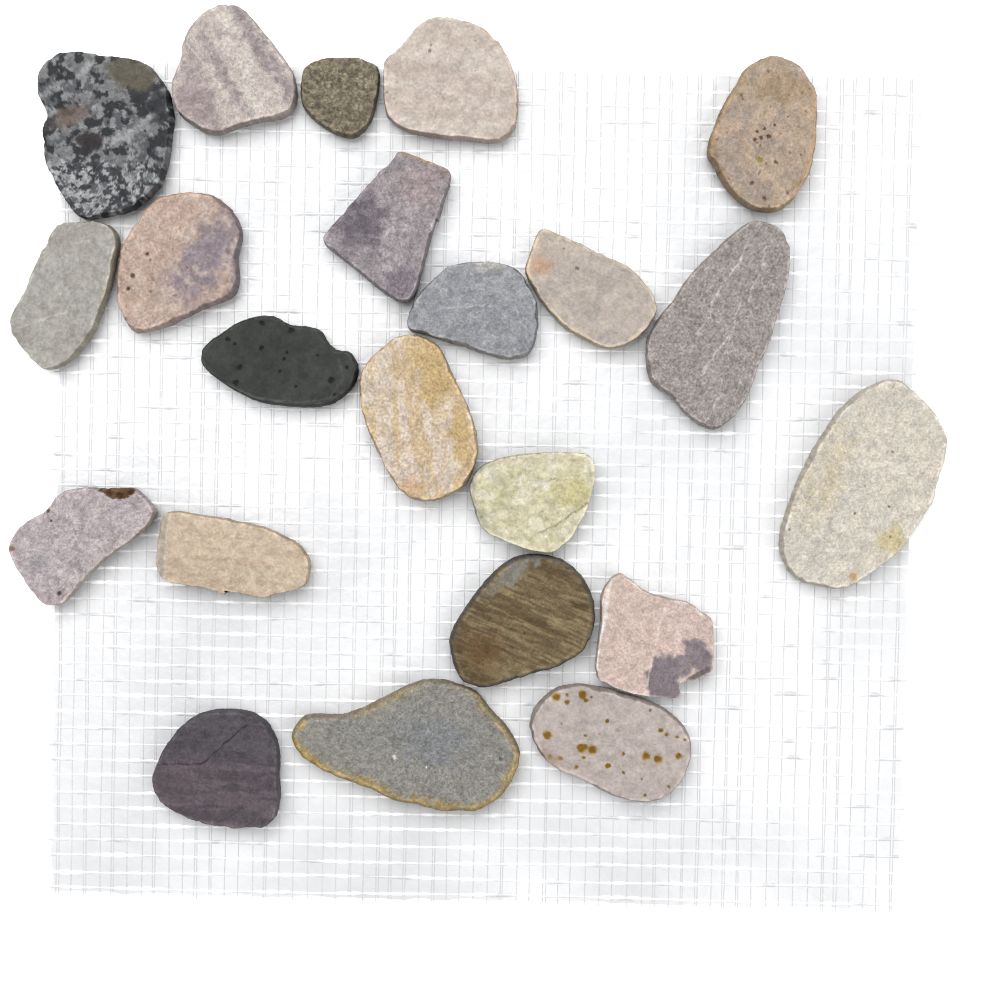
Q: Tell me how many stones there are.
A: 22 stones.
